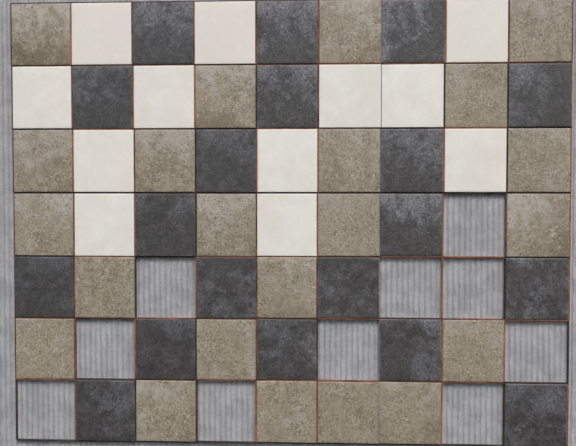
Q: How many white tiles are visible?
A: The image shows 12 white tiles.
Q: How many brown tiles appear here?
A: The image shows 22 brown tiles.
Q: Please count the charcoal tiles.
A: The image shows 19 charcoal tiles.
